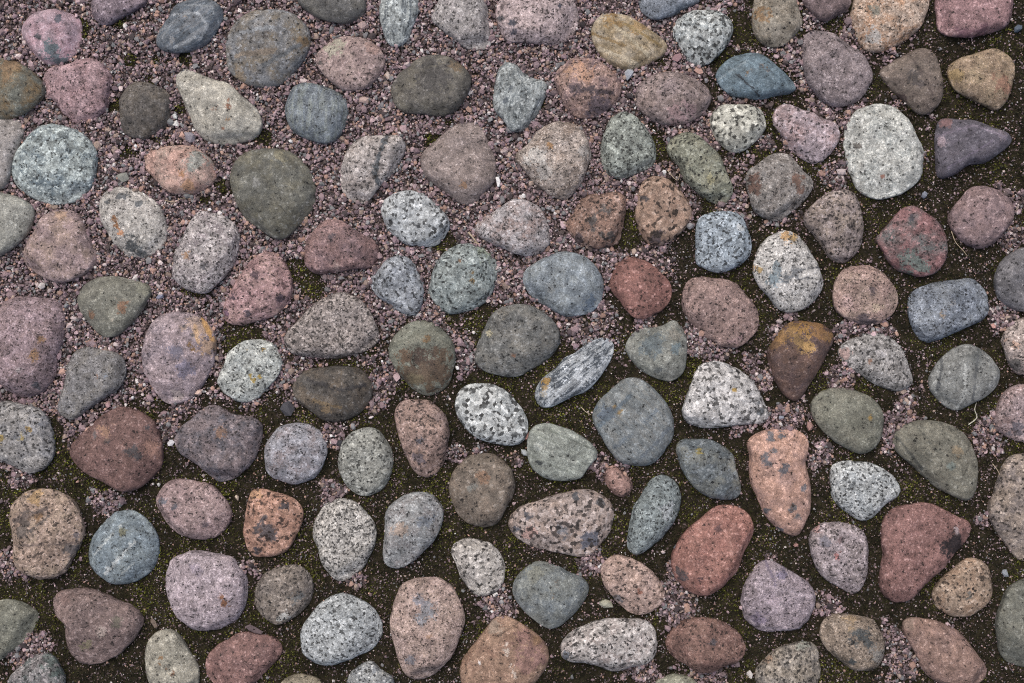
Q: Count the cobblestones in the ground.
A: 135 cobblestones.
